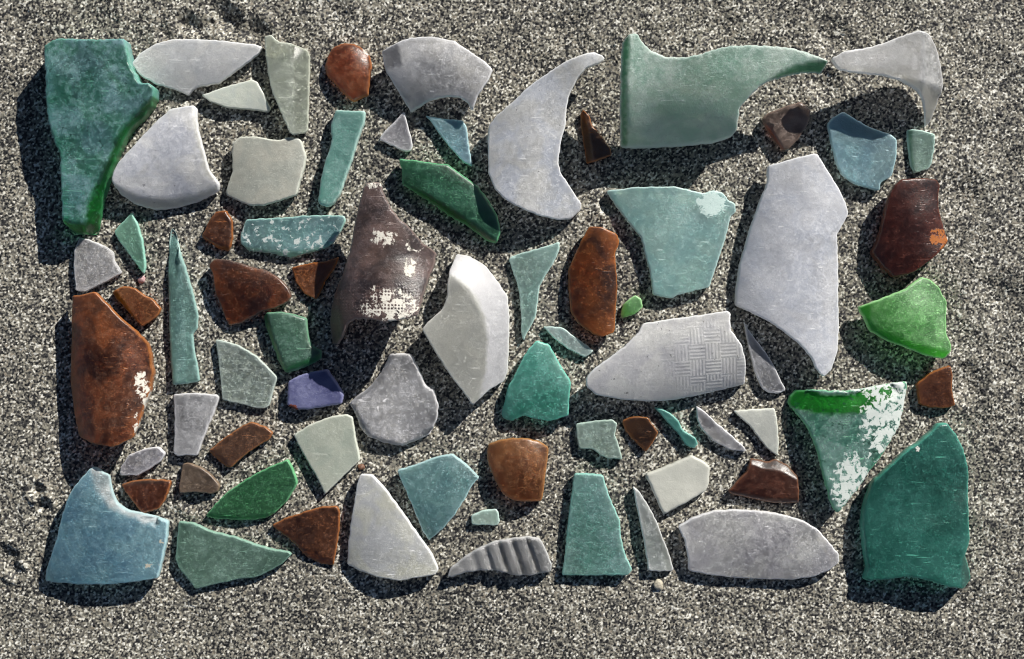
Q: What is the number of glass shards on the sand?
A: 73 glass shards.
